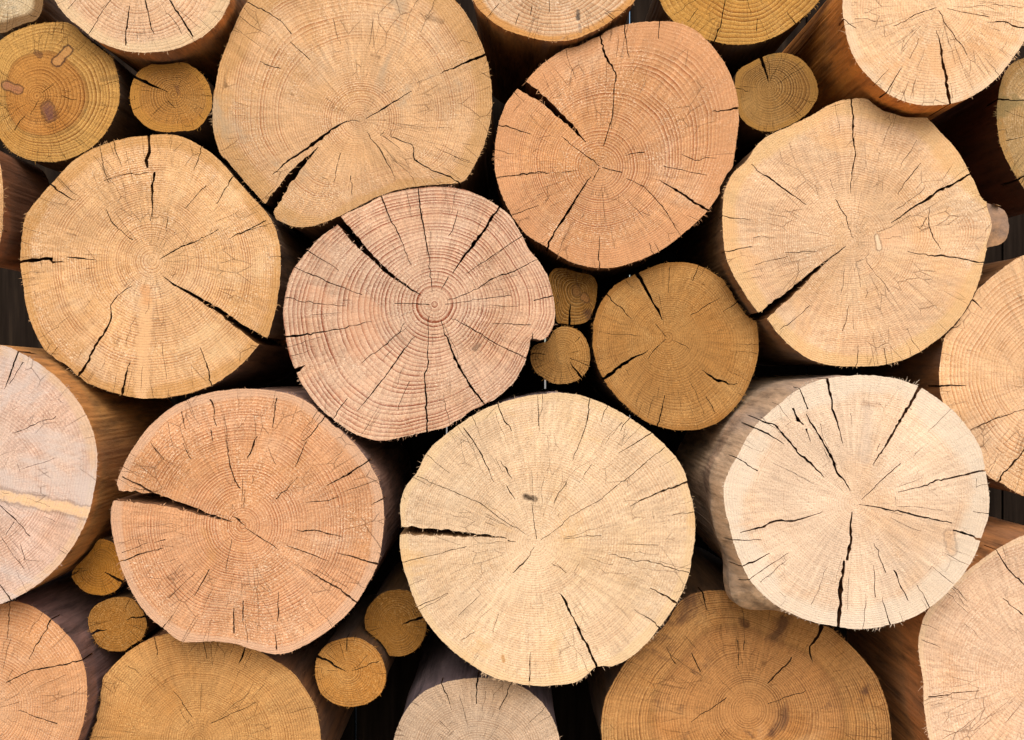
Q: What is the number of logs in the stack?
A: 32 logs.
